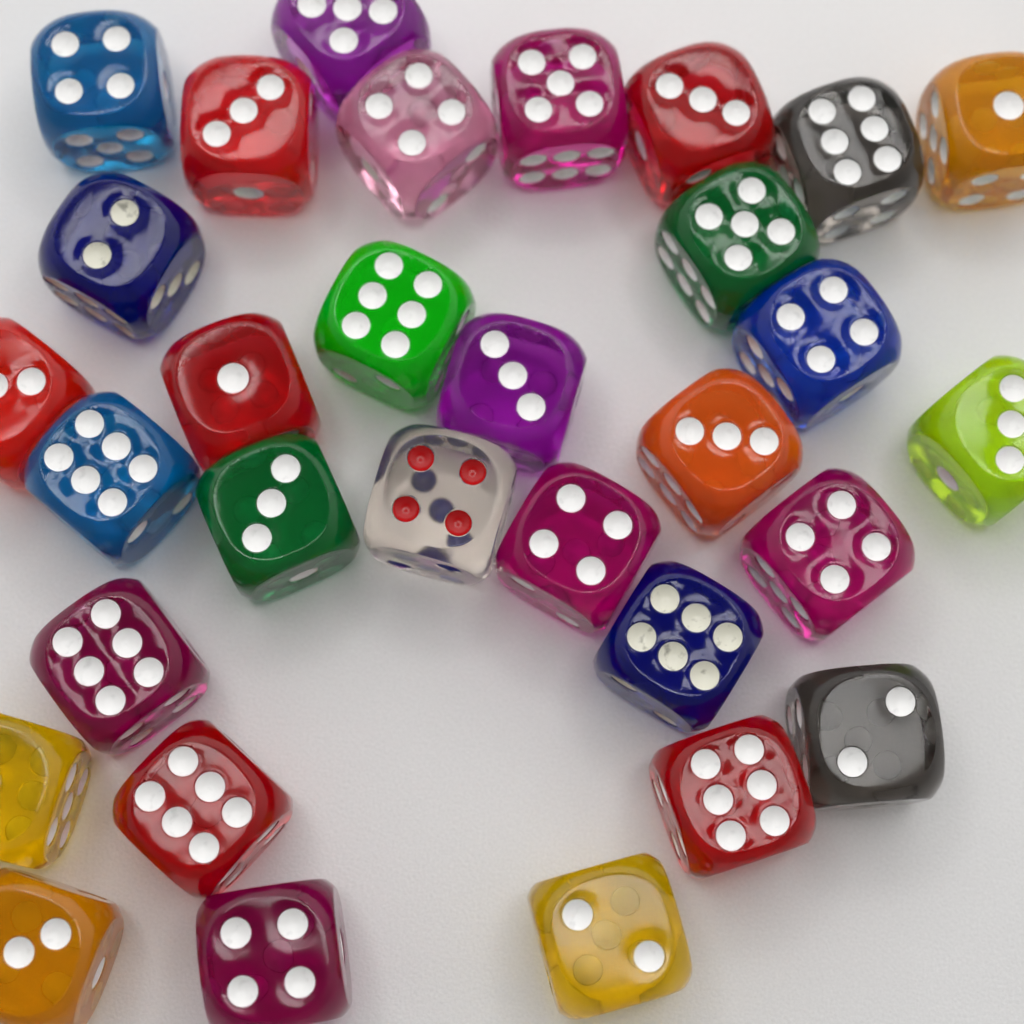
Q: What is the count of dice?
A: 31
